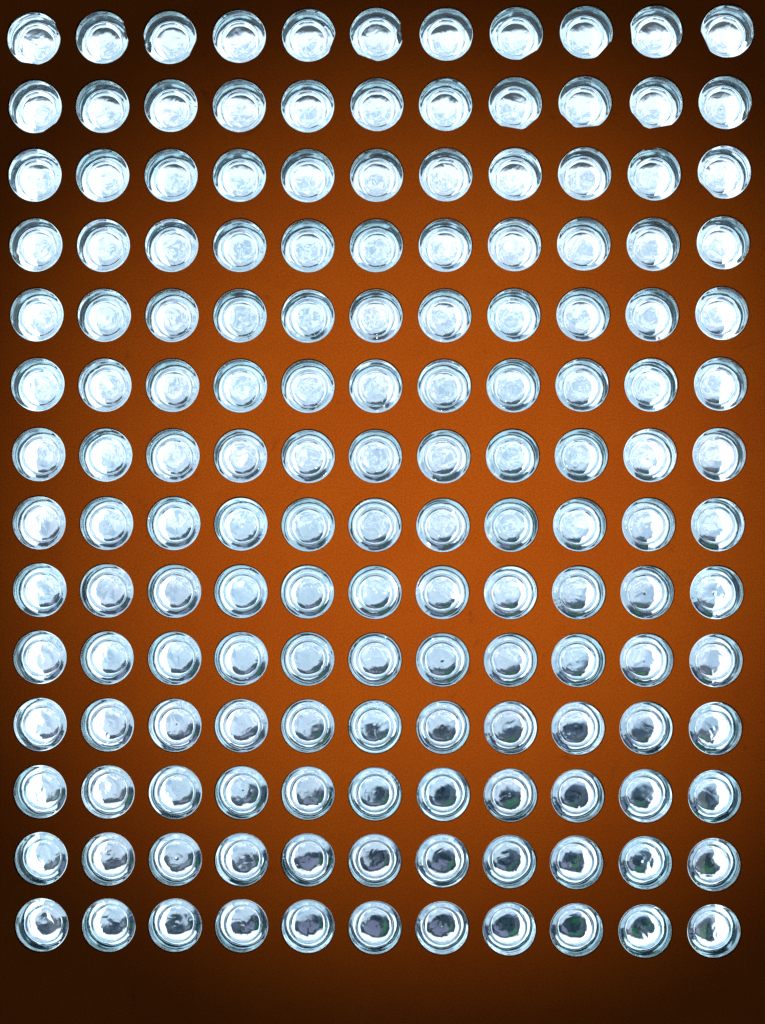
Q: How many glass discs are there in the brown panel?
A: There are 154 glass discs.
